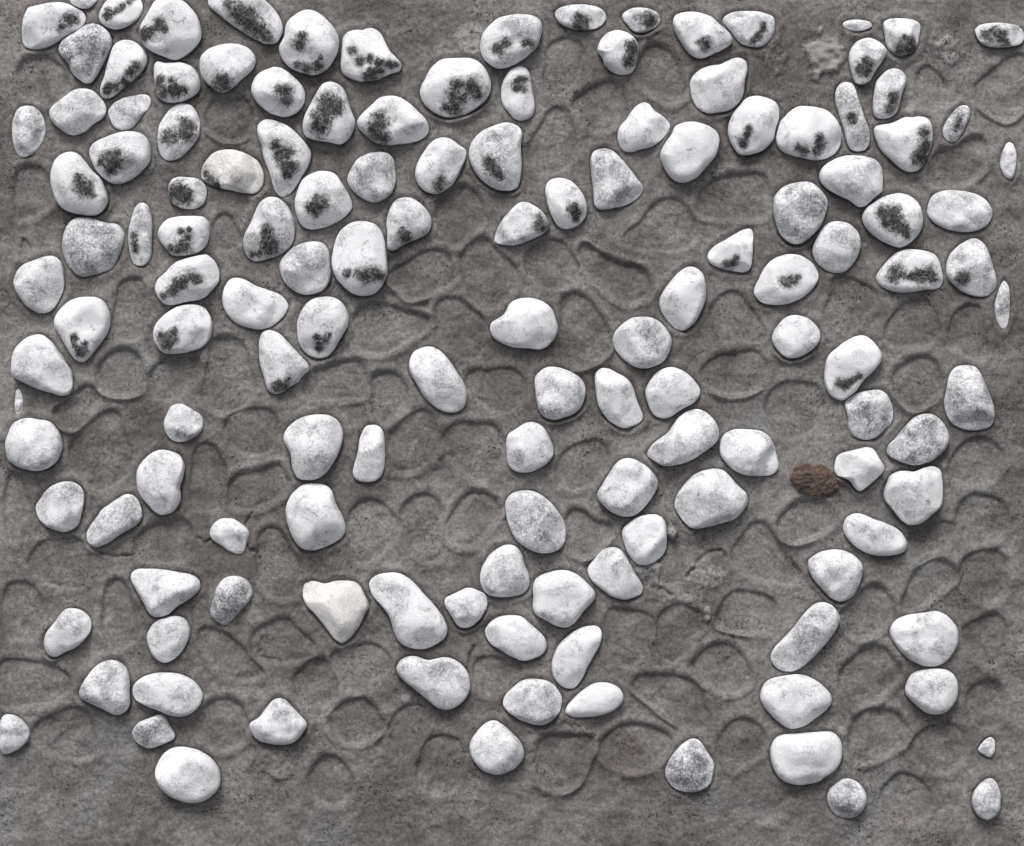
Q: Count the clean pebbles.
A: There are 85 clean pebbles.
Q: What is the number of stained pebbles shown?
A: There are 56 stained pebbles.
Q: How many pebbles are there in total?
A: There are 141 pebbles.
